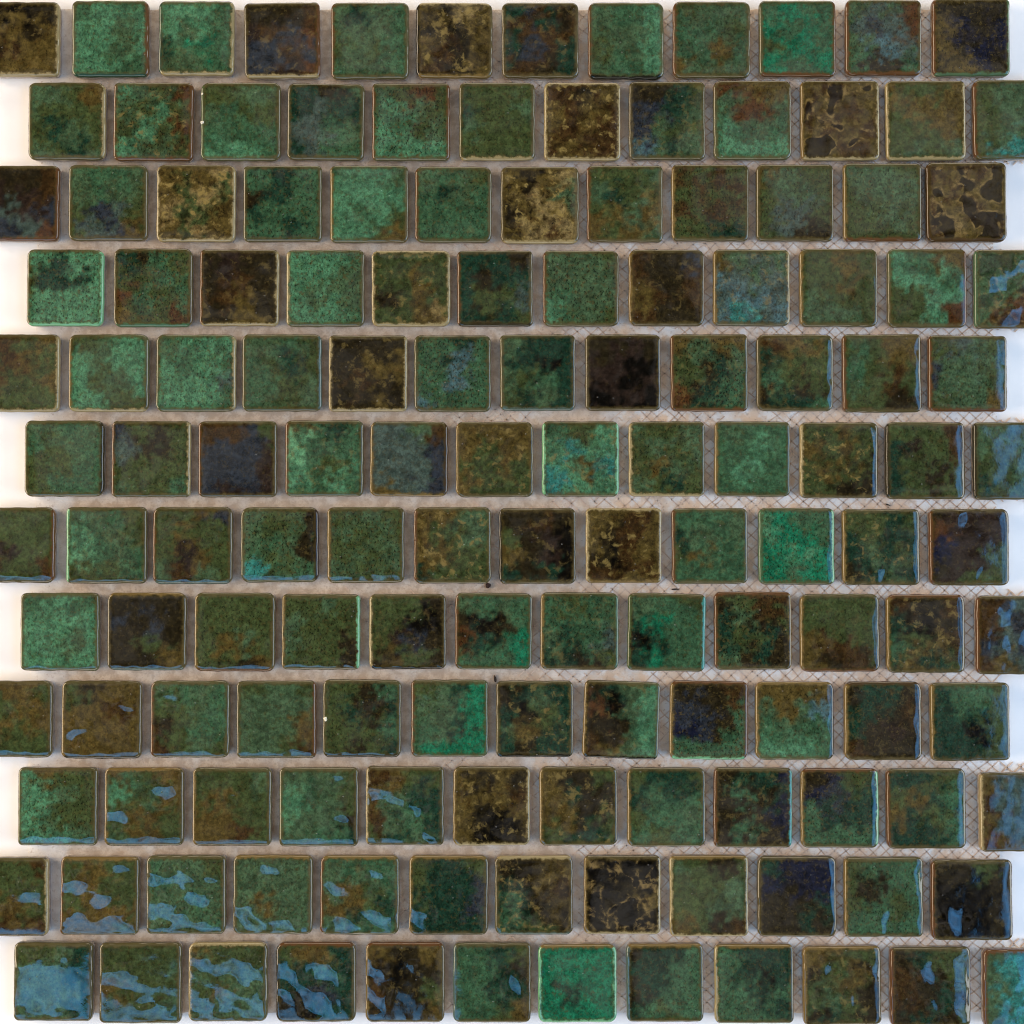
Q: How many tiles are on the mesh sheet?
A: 144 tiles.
